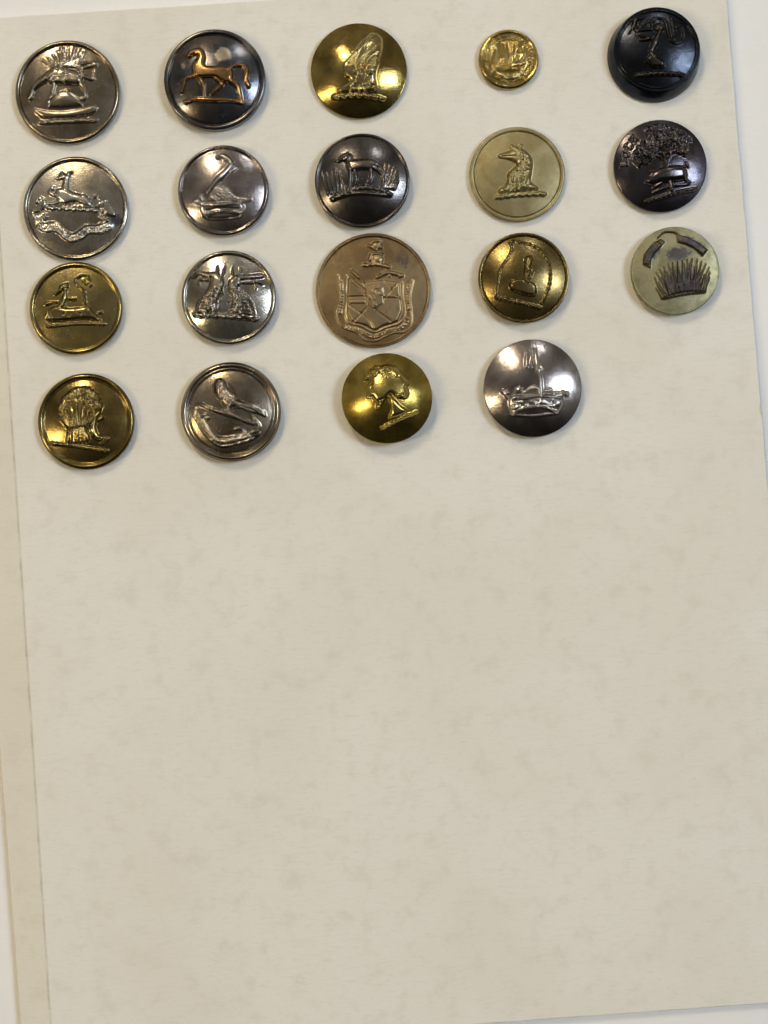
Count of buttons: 19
